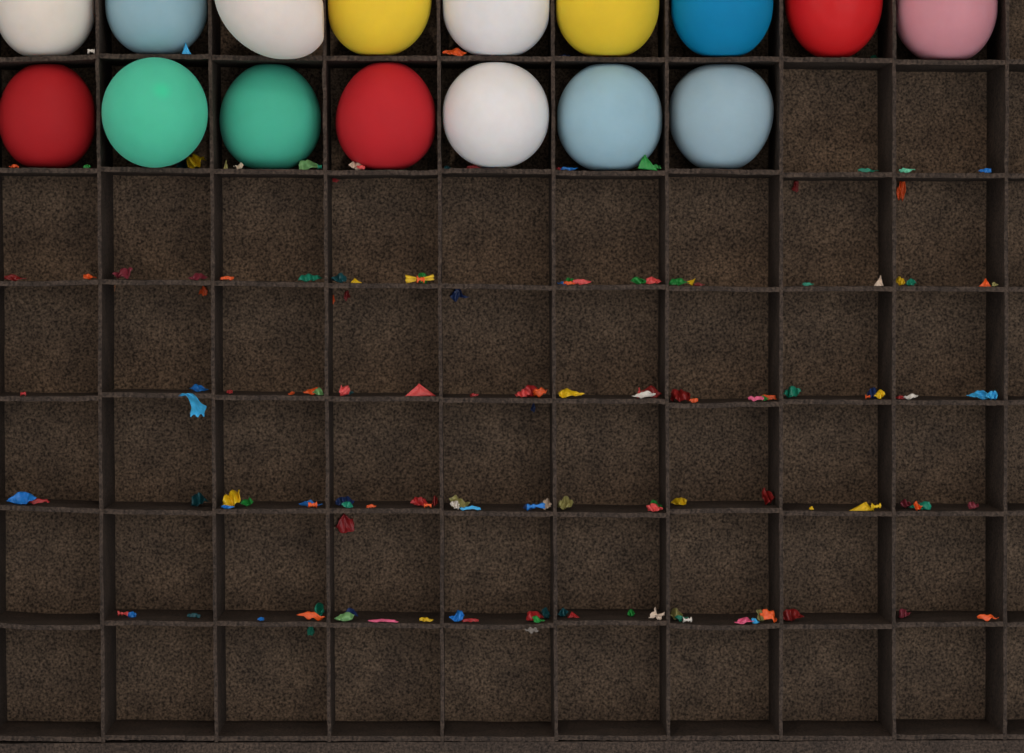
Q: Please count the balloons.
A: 16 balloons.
